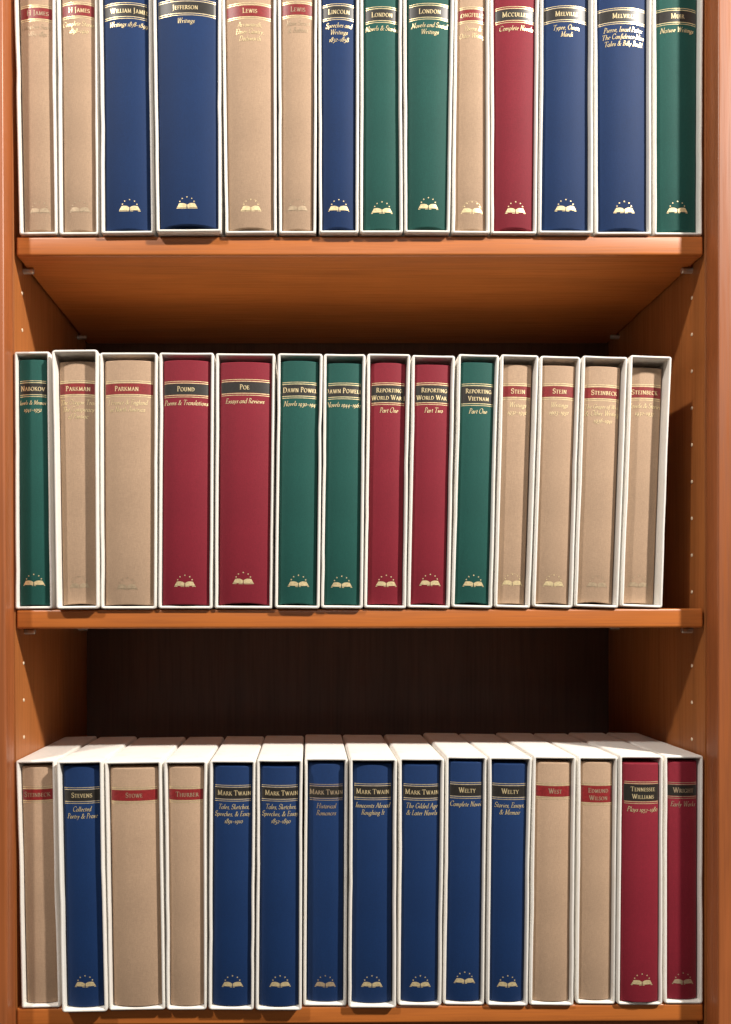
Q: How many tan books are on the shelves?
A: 16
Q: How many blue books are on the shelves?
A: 13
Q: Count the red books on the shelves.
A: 7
